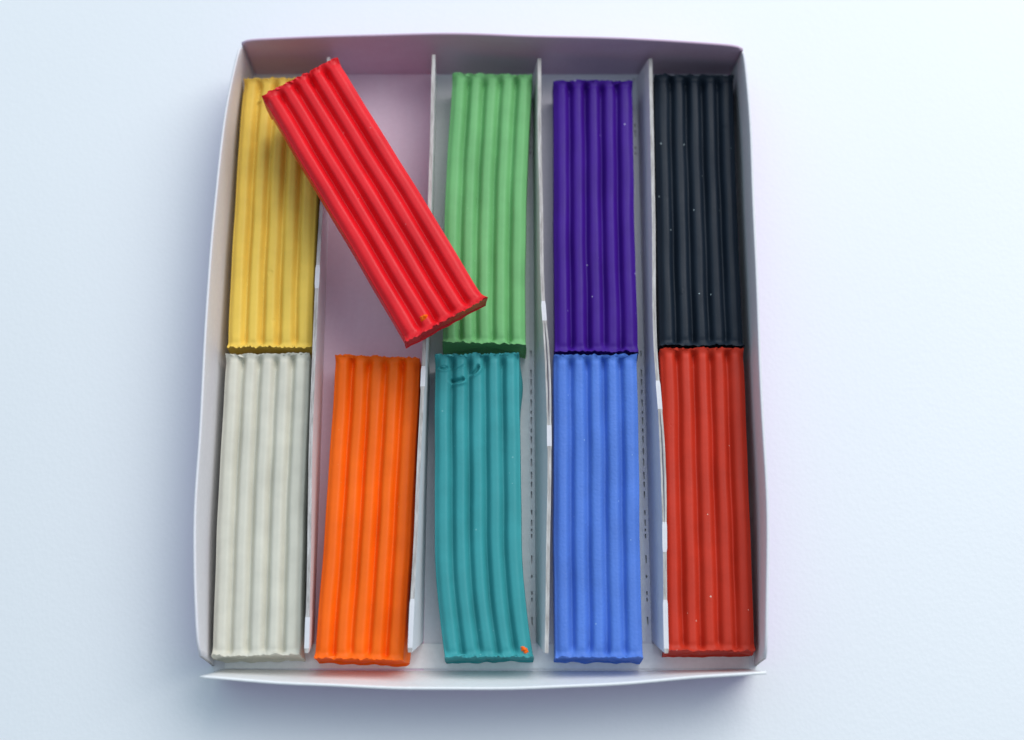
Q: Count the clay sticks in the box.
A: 10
